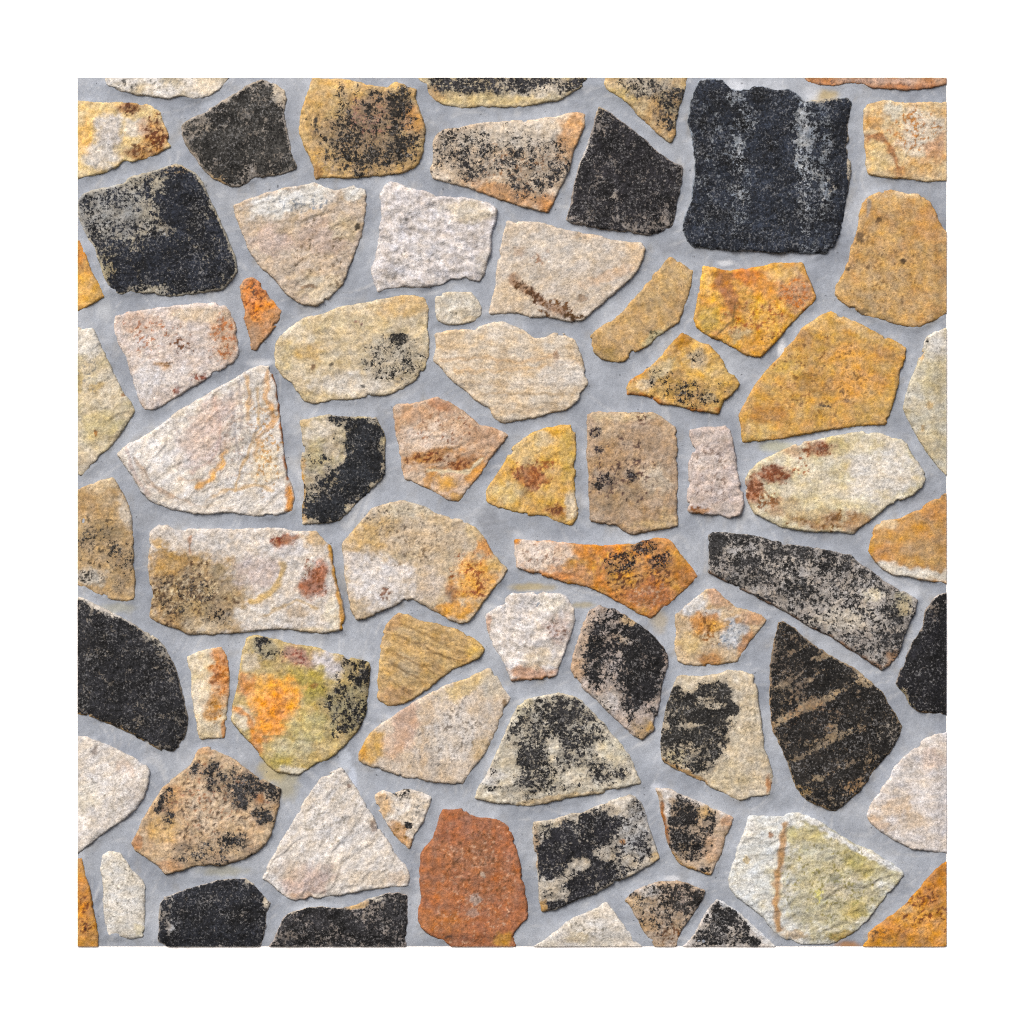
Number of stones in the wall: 70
